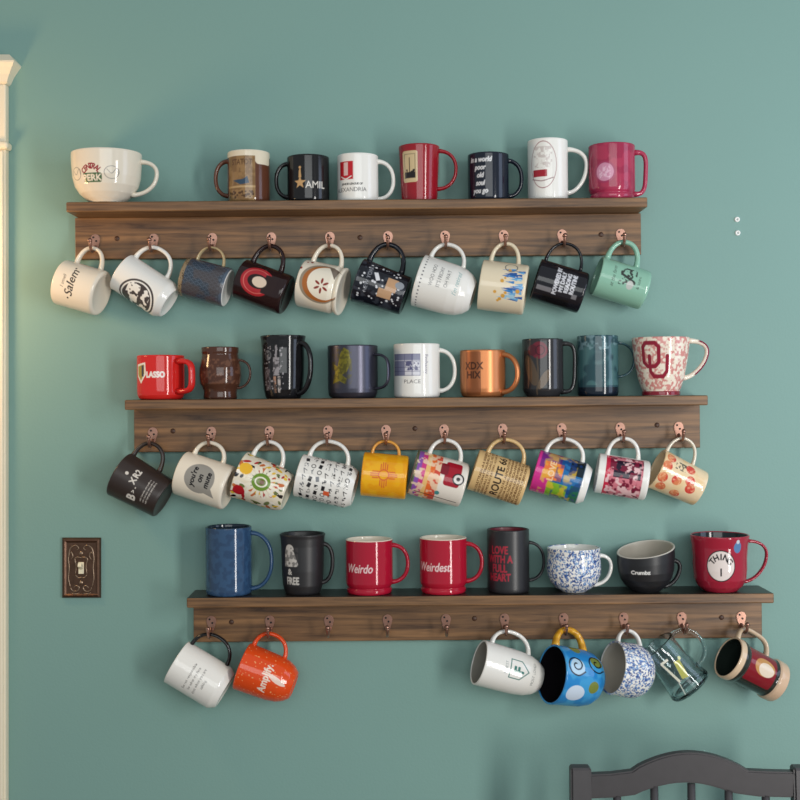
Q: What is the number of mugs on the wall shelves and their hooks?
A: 52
